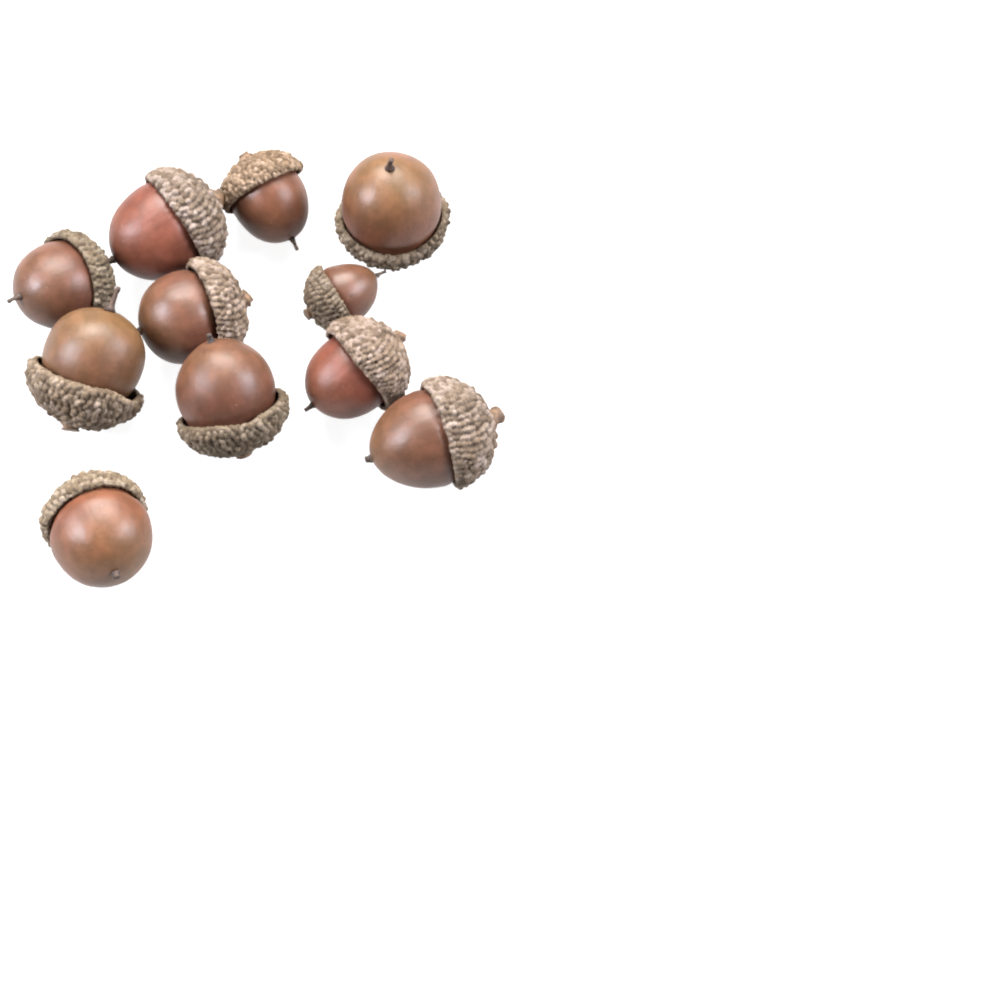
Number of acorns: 11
